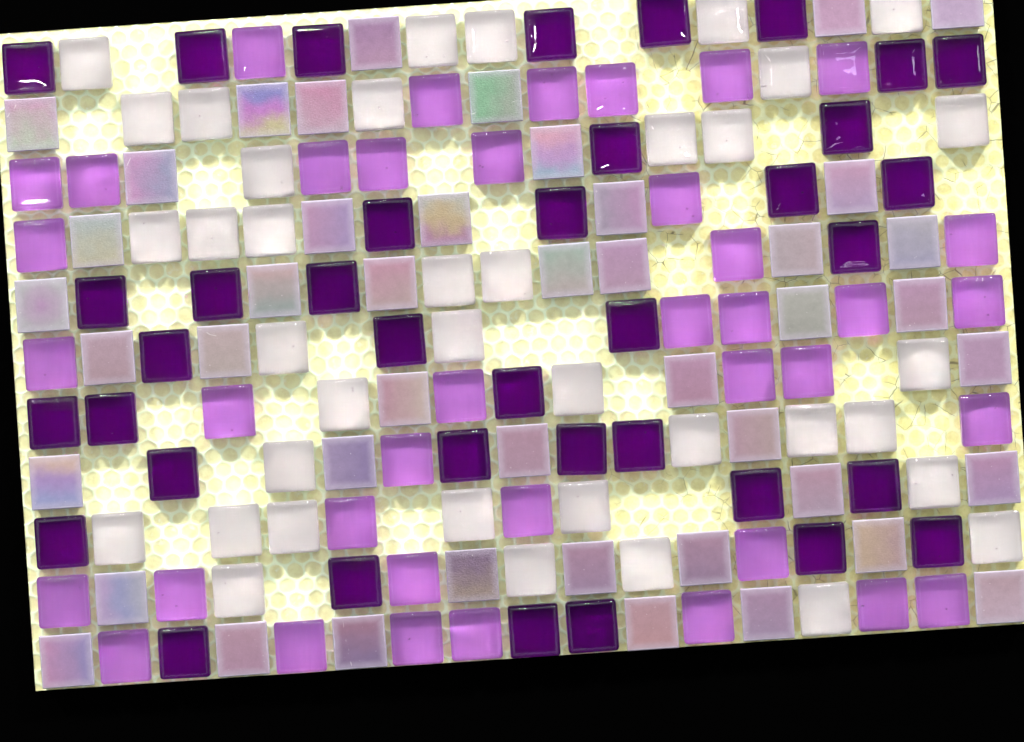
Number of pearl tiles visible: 45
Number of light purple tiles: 39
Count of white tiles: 38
